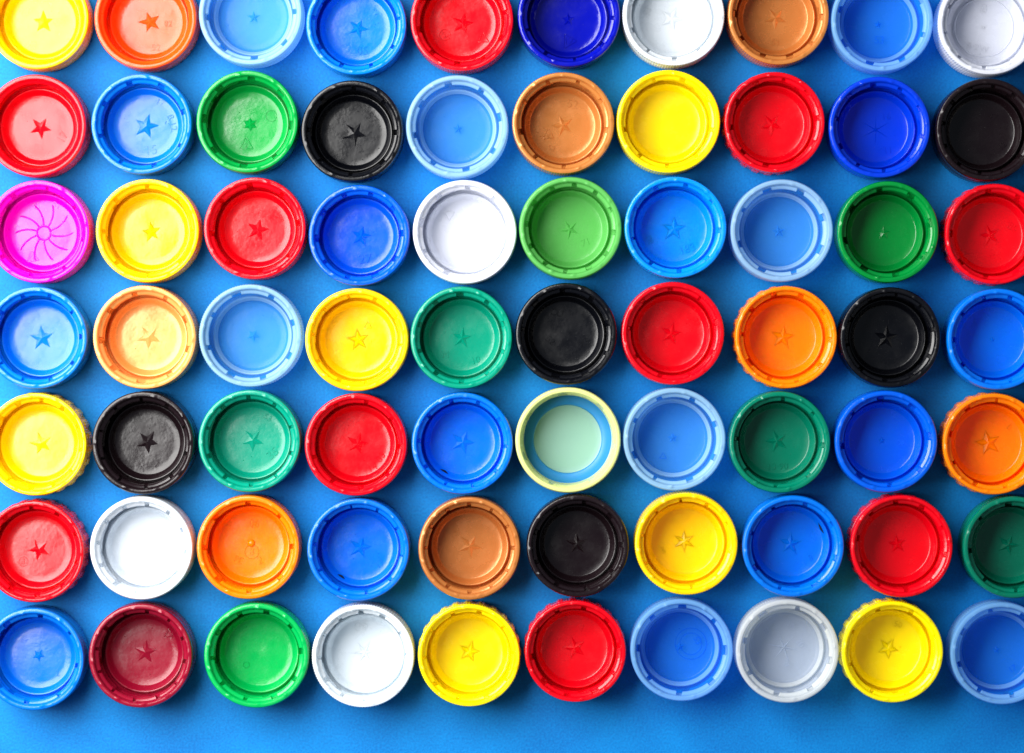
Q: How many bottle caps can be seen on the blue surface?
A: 70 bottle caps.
